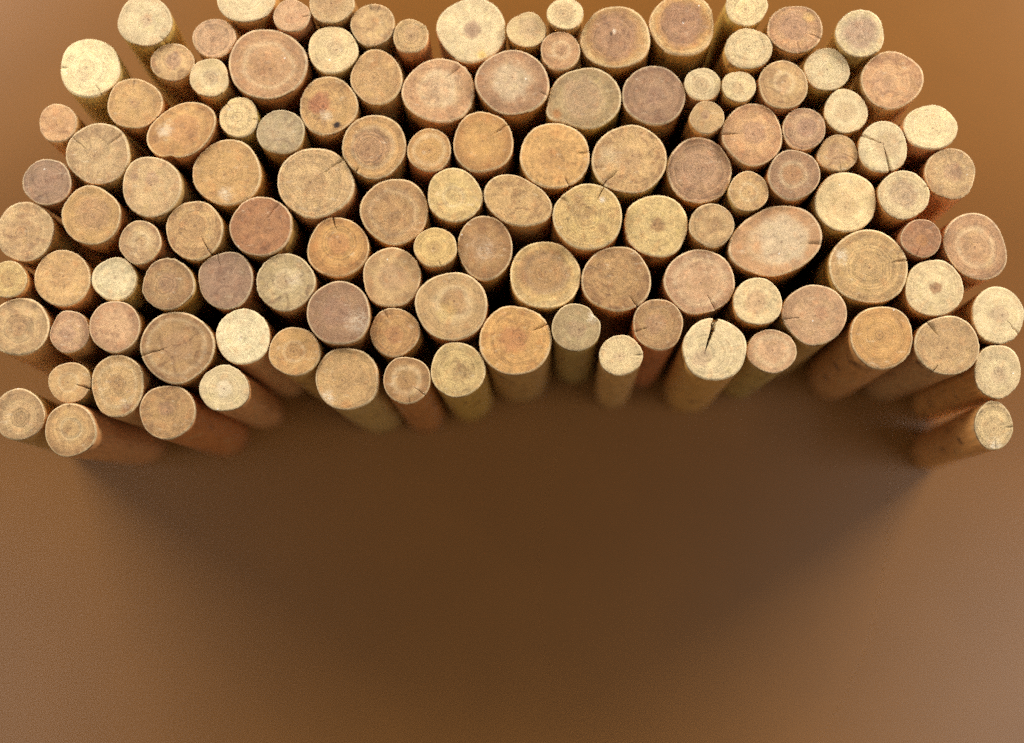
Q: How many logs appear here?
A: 121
